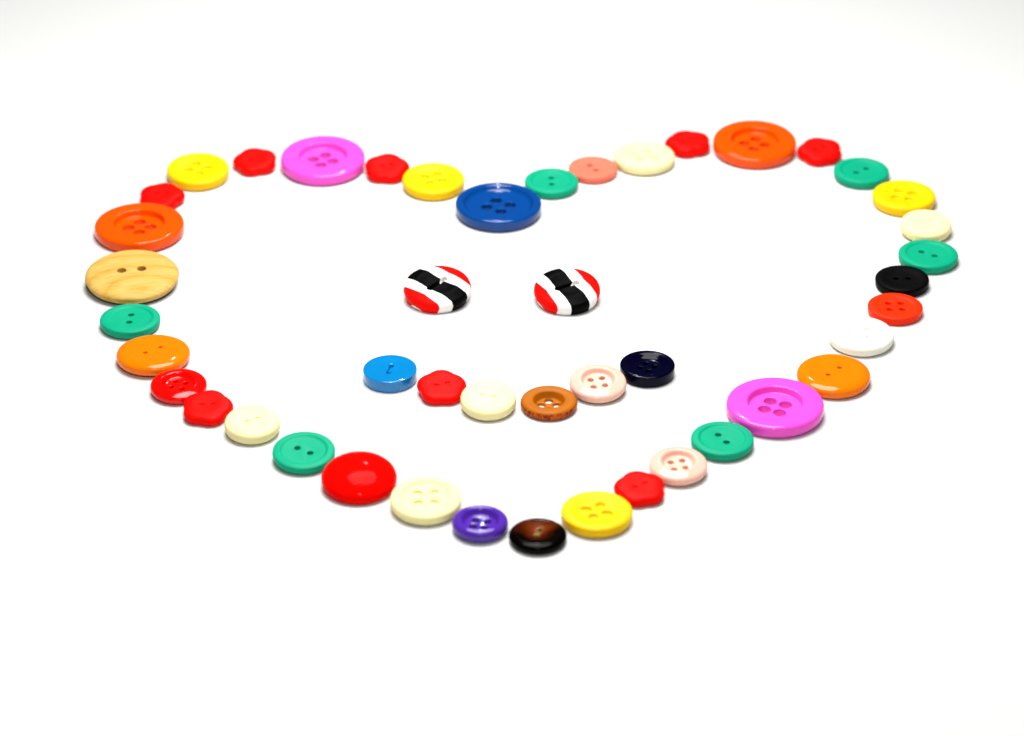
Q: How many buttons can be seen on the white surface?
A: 46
